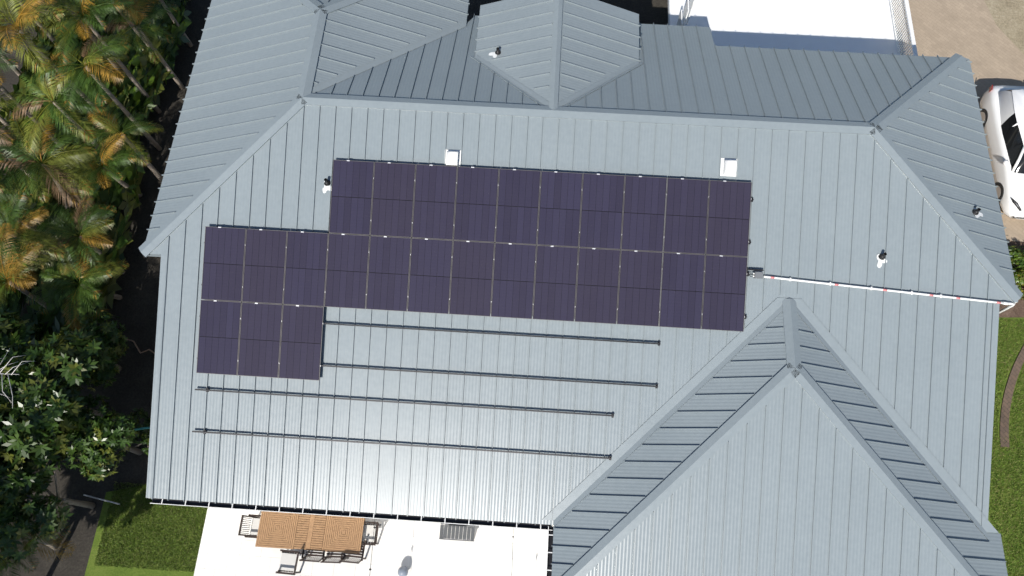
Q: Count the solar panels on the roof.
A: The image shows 26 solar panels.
